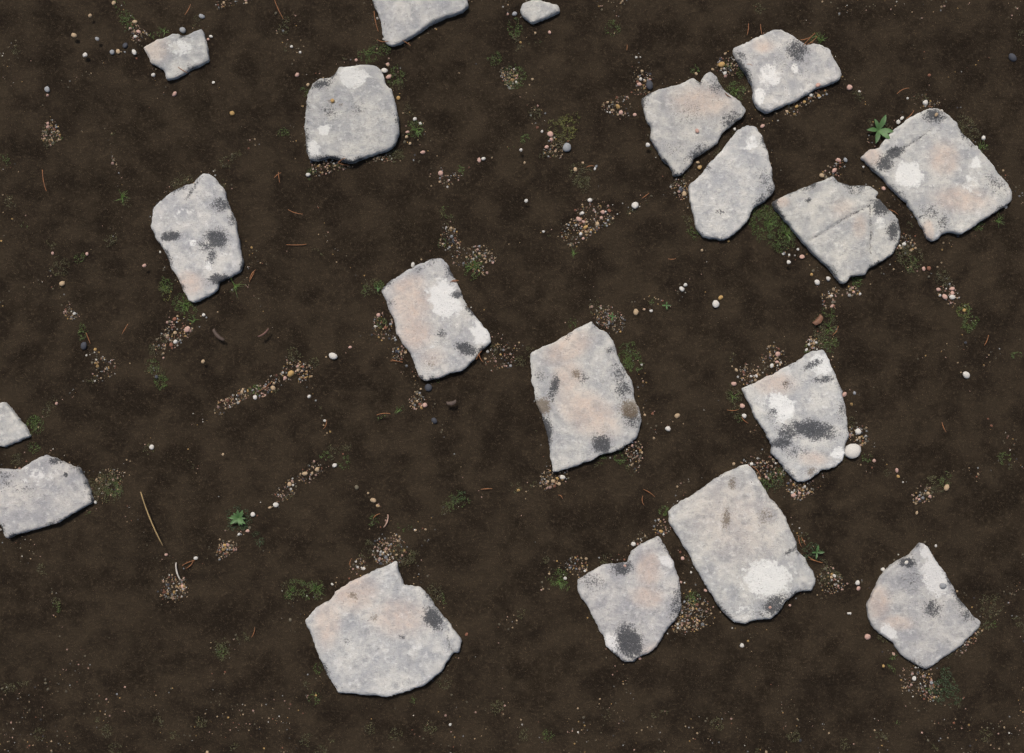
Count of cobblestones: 19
